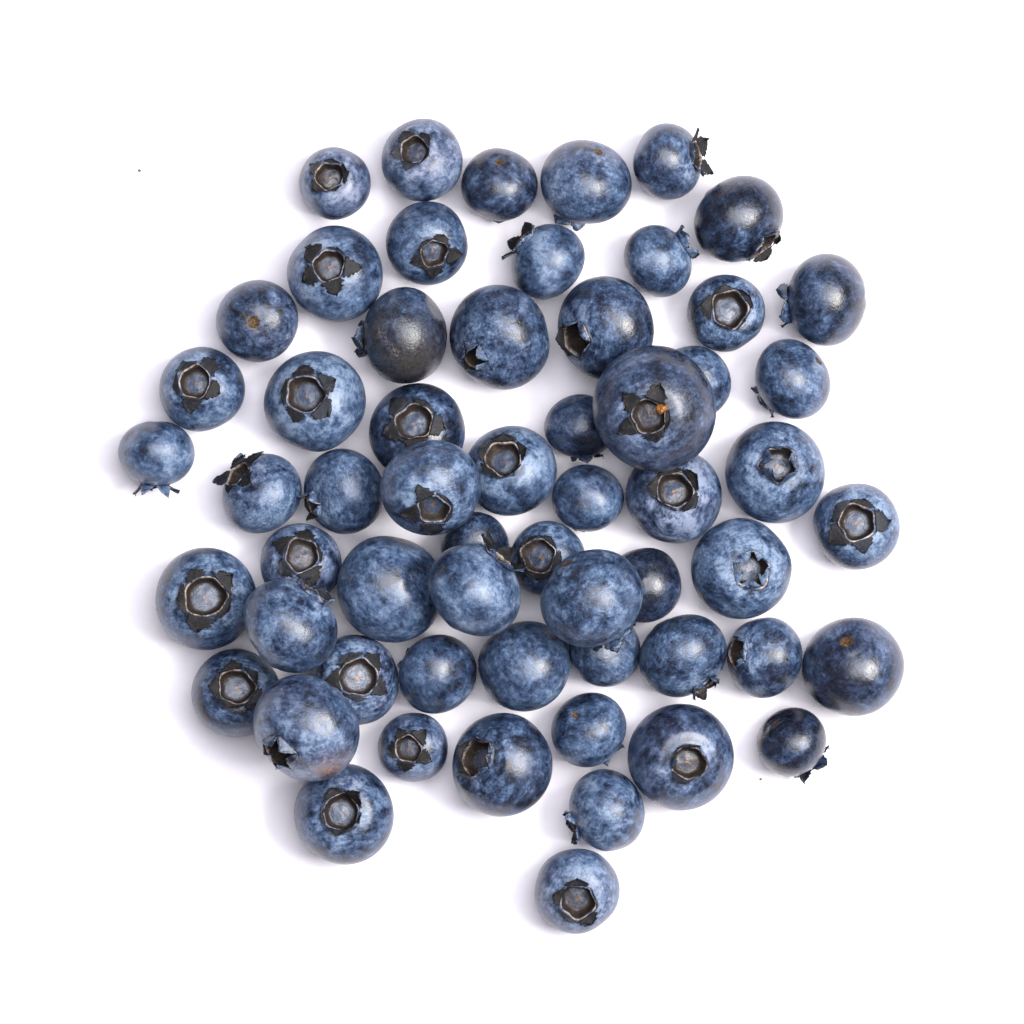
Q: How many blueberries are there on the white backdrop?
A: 59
